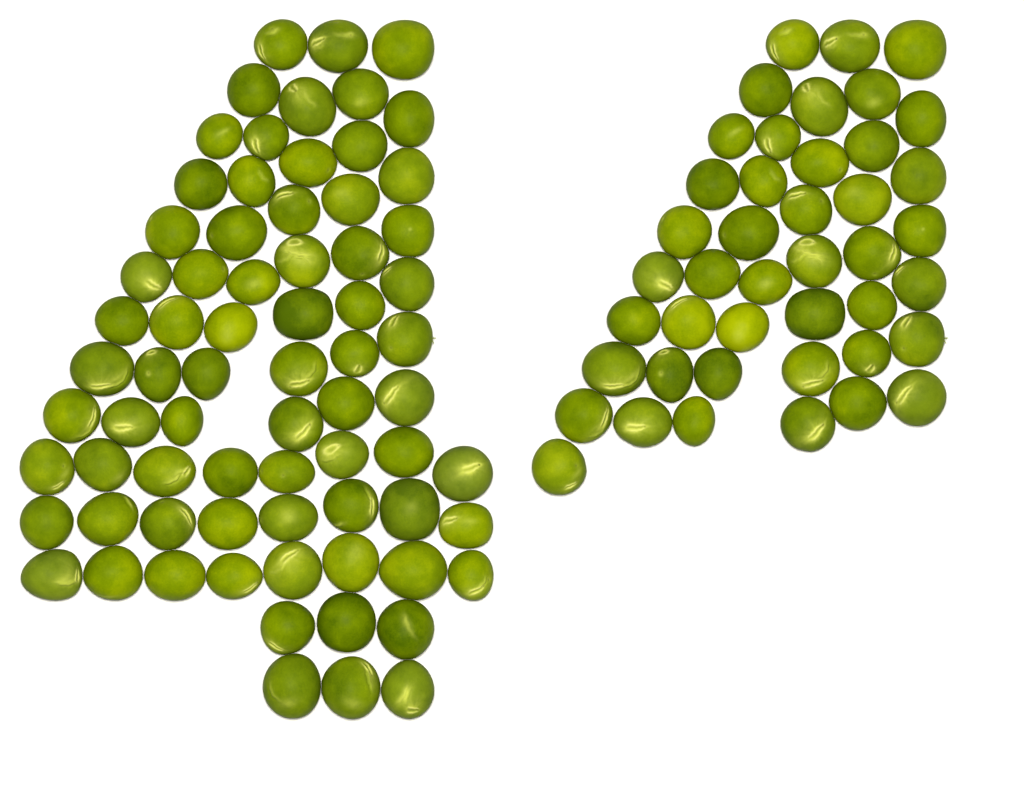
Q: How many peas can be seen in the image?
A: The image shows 115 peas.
